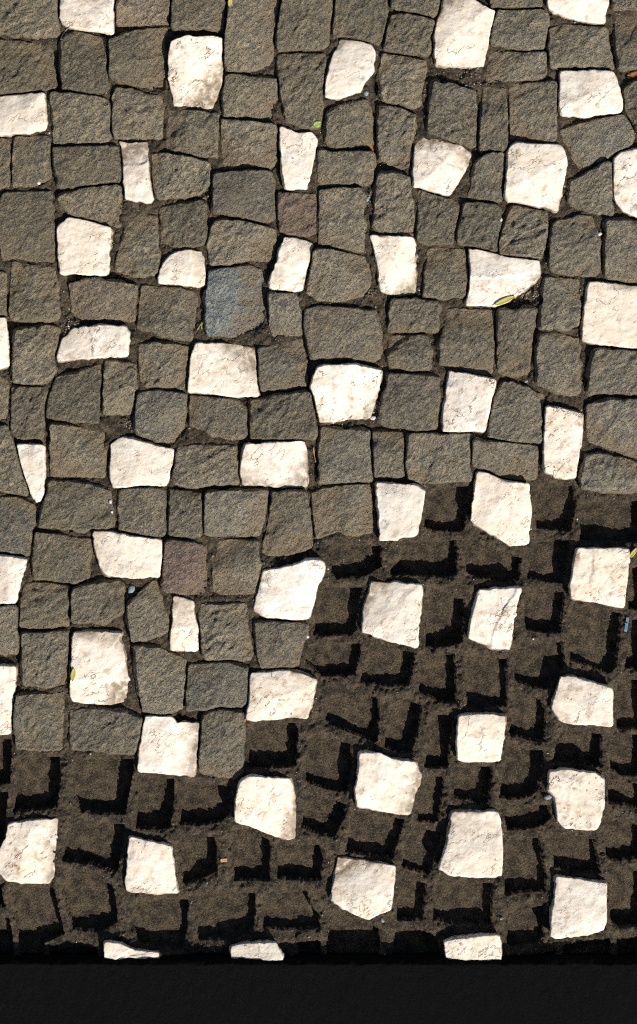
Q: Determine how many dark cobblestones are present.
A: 111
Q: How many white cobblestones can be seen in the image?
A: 53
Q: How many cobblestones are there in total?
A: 164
